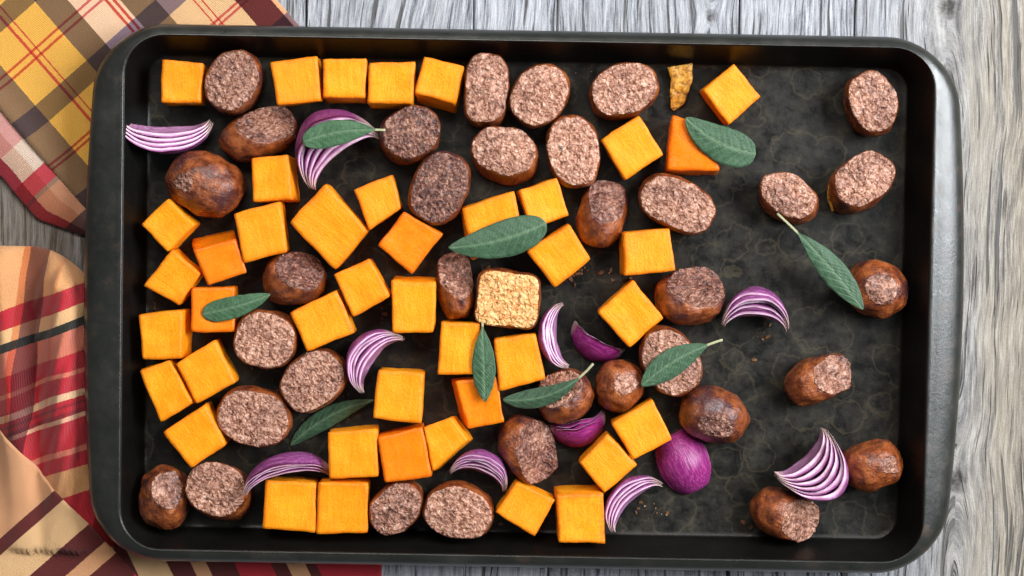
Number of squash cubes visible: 42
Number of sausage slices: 35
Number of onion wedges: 12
